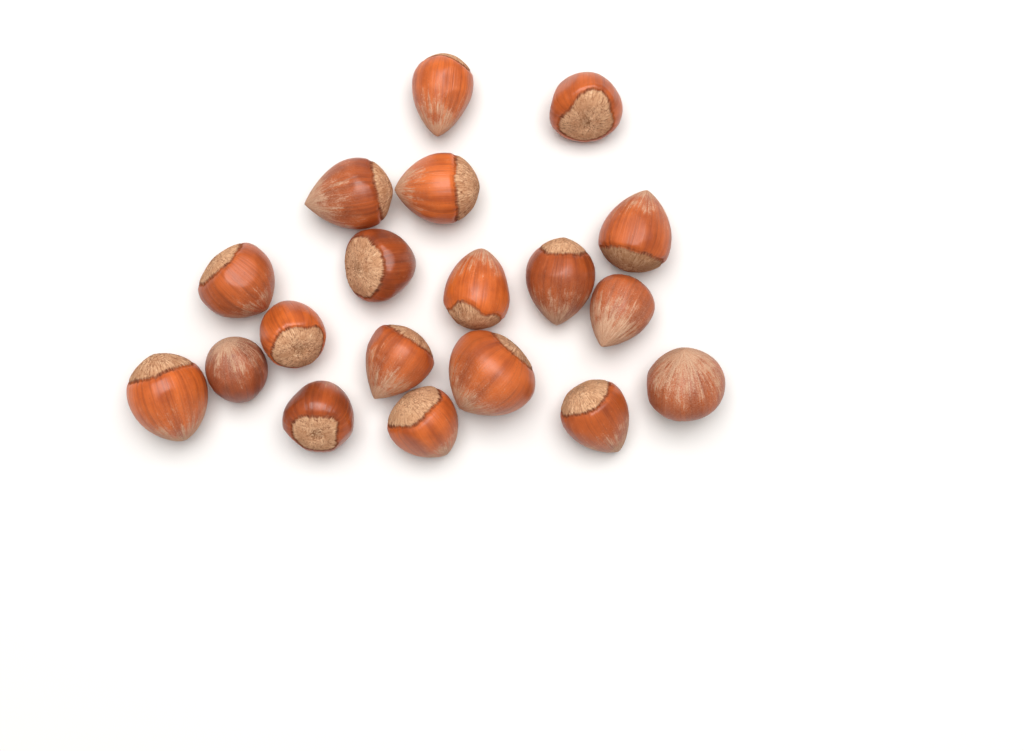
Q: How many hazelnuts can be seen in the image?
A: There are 19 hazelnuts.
